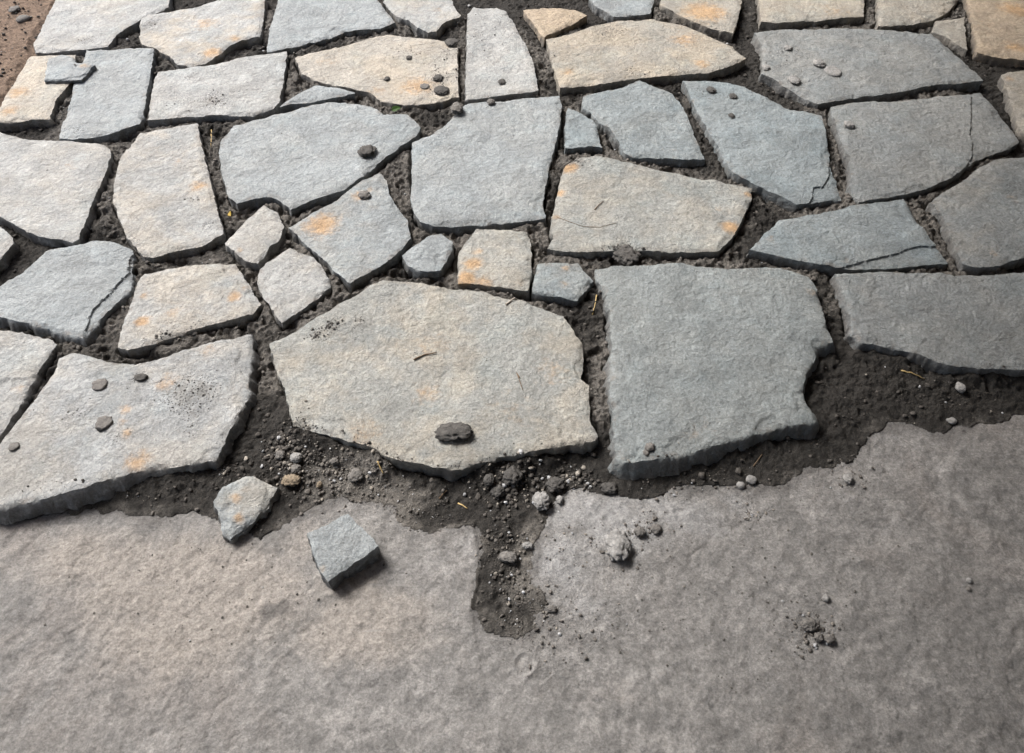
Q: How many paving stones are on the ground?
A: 48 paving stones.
